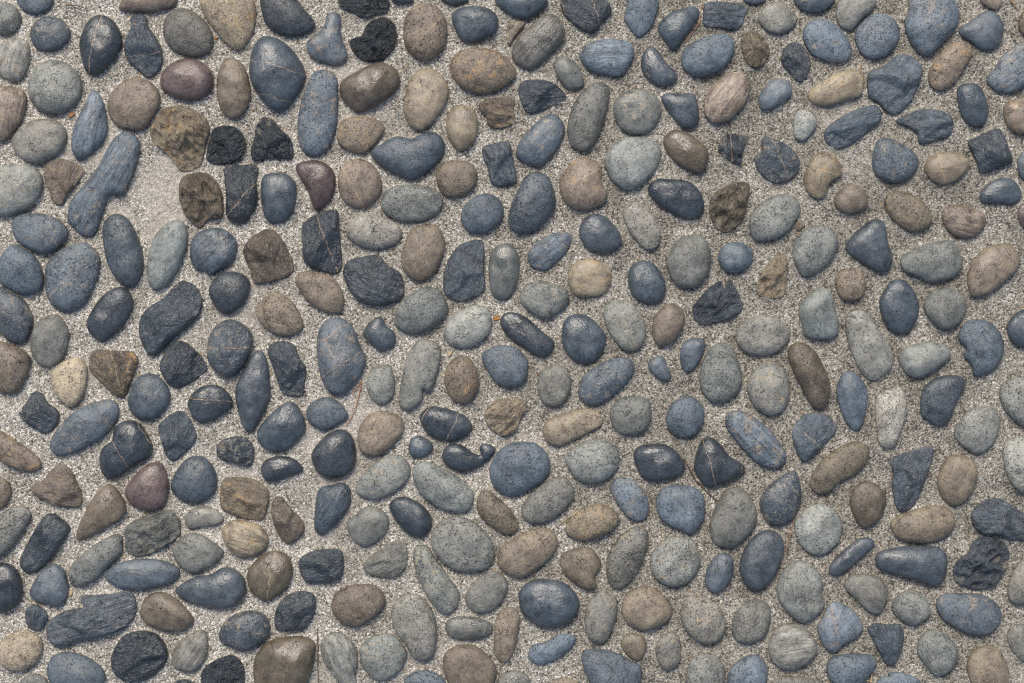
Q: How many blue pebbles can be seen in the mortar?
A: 146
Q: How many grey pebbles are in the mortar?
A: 81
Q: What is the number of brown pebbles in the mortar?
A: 81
